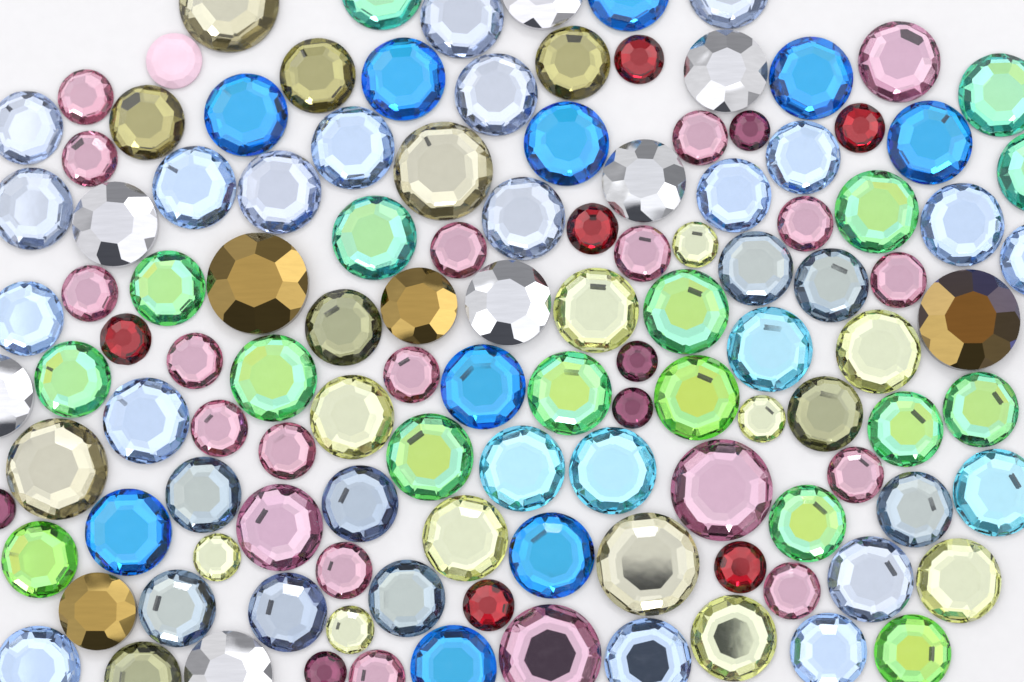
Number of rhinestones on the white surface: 121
